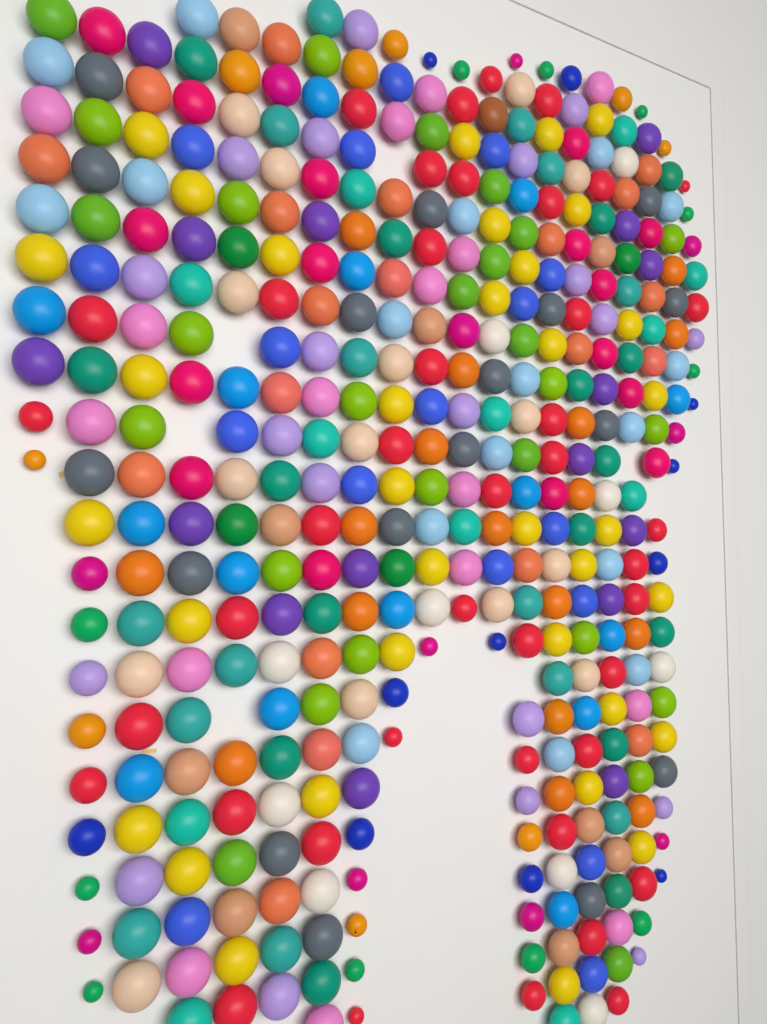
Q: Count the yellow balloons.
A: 35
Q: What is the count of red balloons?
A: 42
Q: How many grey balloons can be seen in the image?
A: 17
